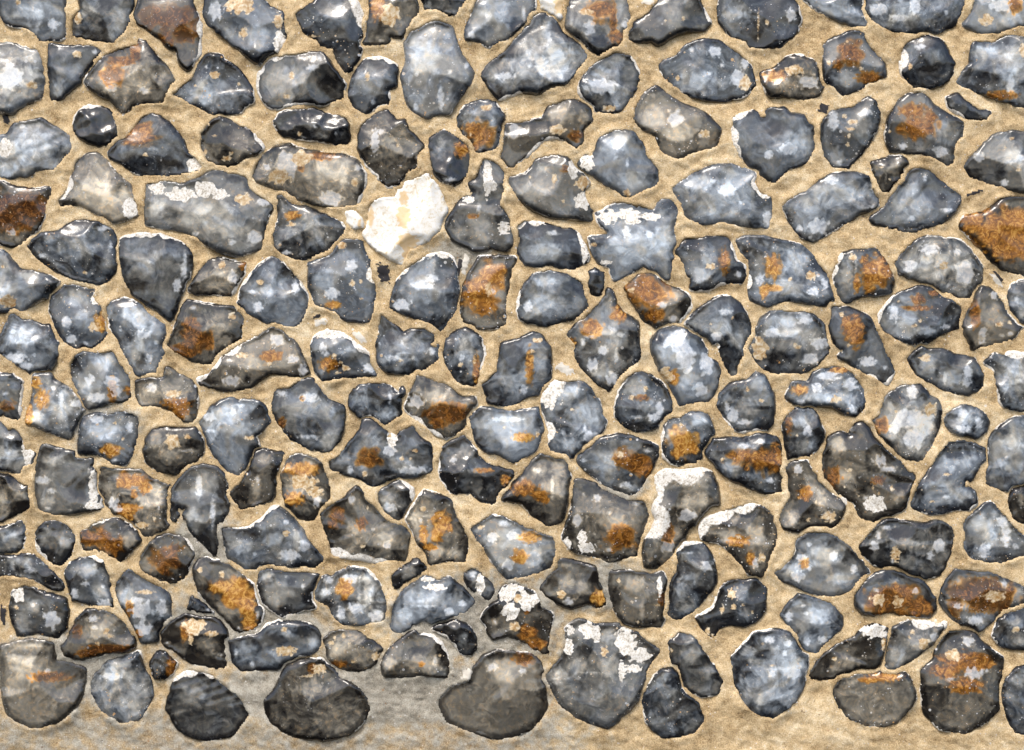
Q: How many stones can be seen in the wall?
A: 187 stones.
